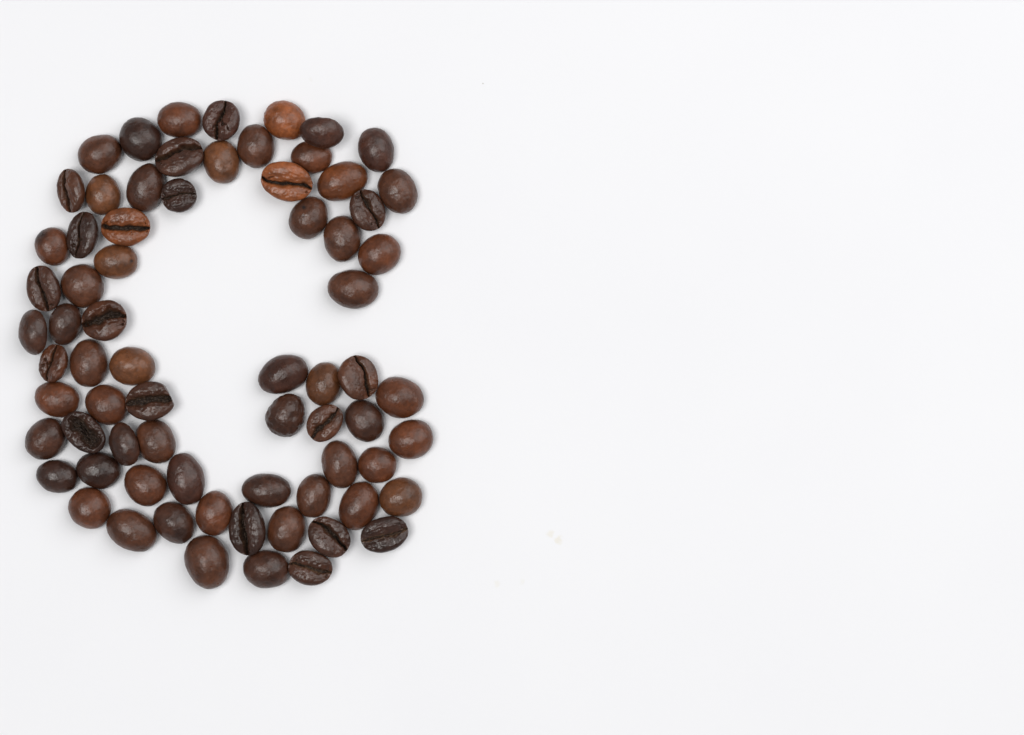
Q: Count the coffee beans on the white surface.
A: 71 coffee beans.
